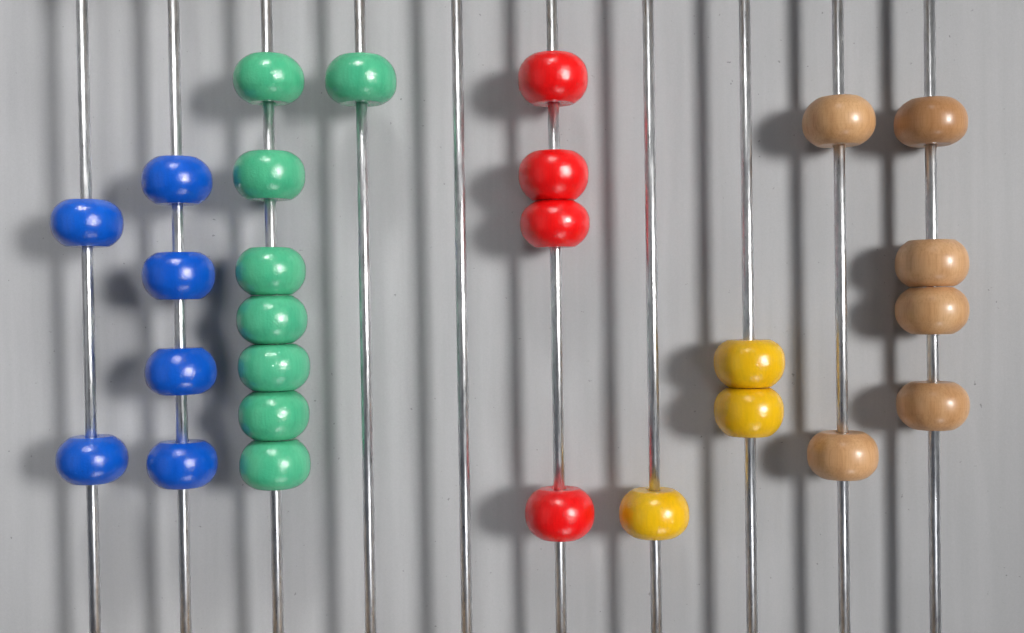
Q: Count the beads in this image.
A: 27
